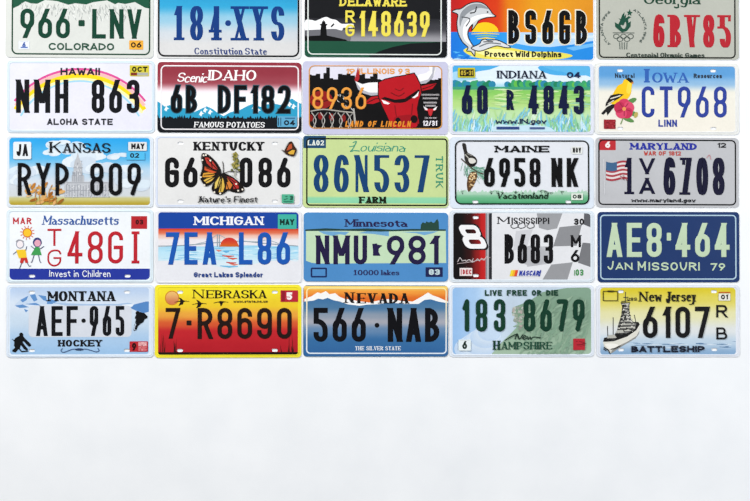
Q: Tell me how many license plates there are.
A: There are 25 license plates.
